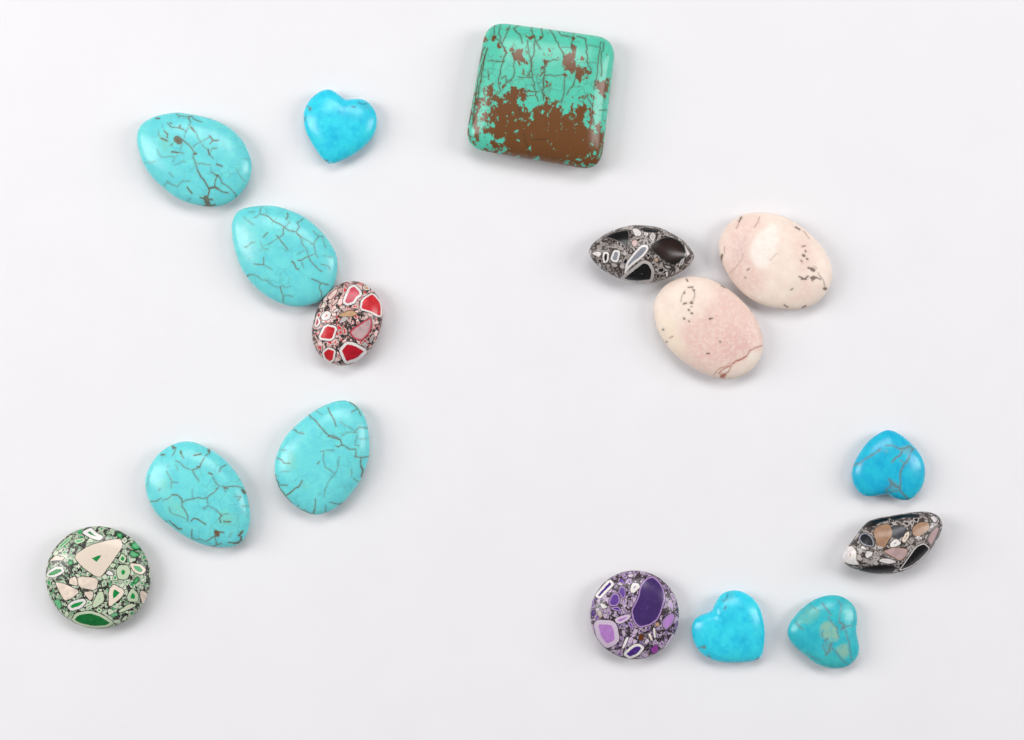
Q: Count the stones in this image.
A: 16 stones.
